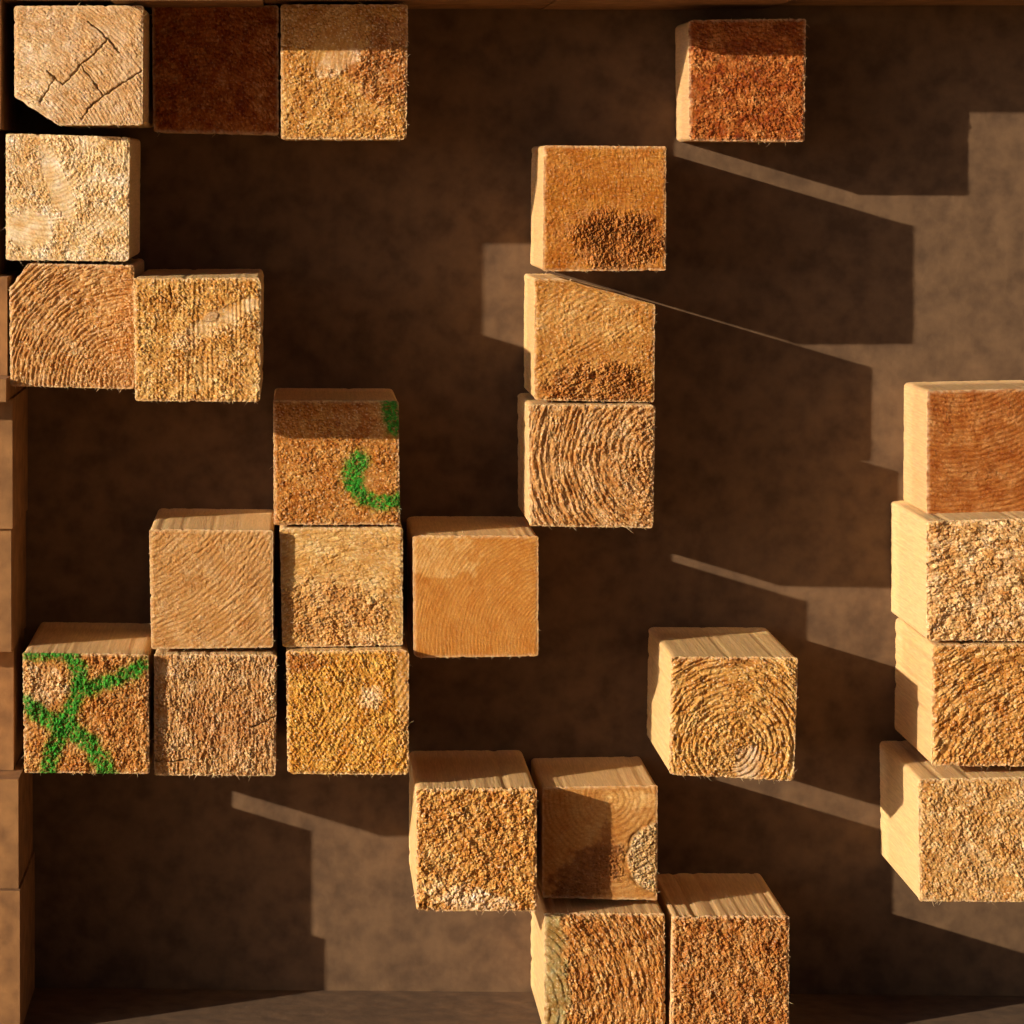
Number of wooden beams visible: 26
